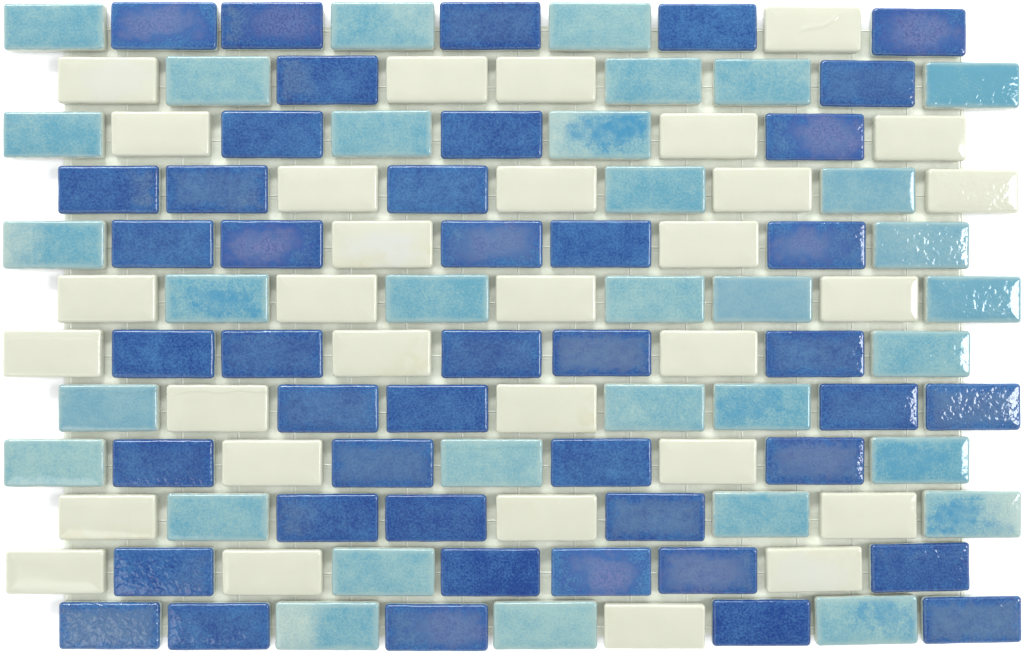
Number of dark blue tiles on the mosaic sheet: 44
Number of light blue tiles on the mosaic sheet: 33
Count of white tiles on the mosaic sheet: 31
